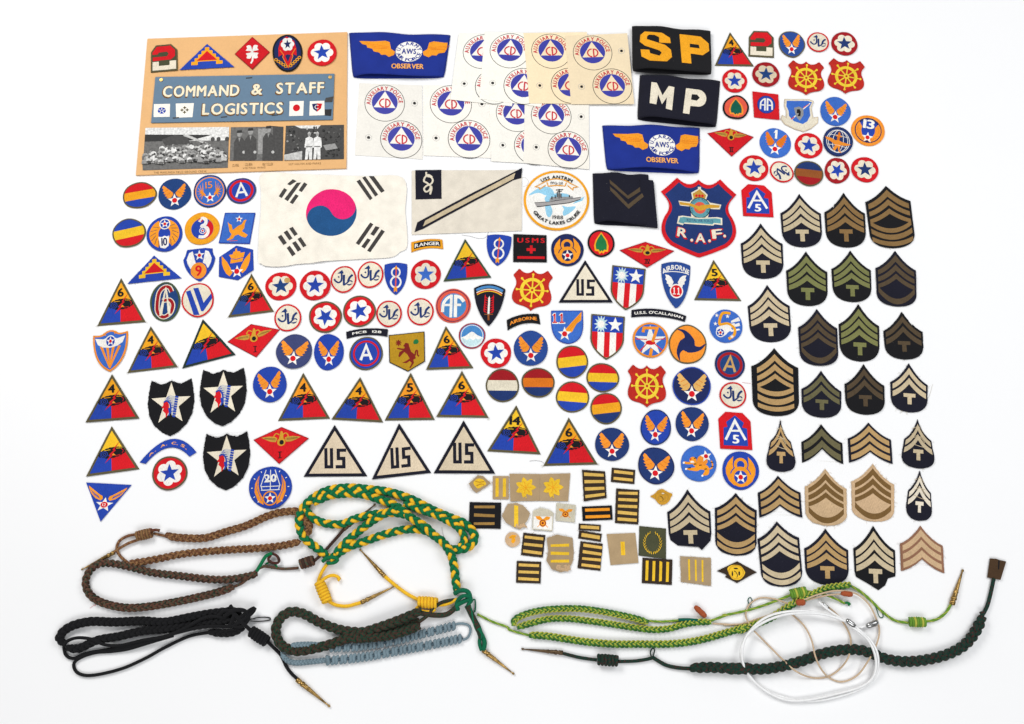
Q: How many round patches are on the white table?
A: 69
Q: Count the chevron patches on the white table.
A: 29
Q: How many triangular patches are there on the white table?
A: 23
